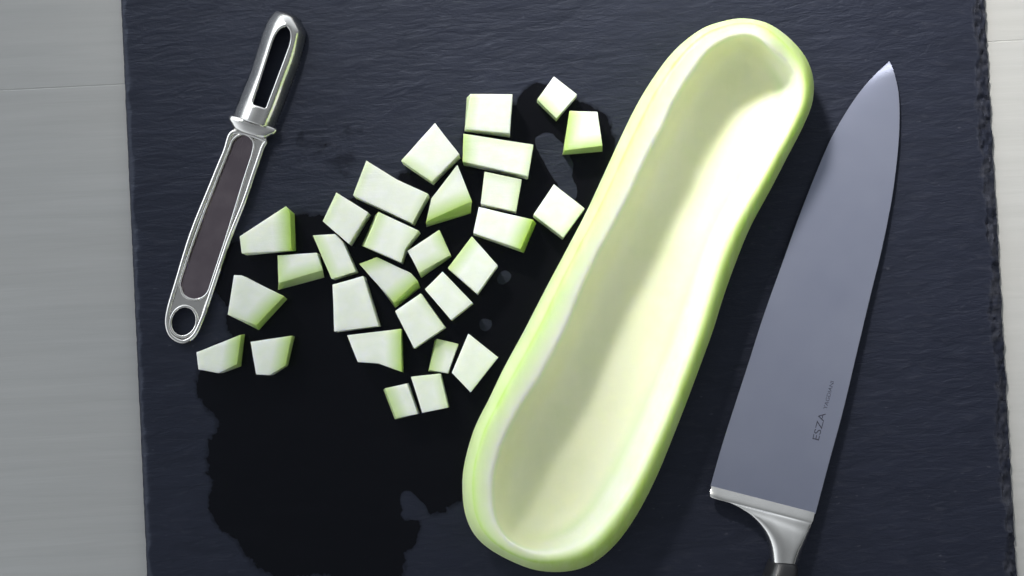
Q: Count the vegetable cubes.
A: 29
